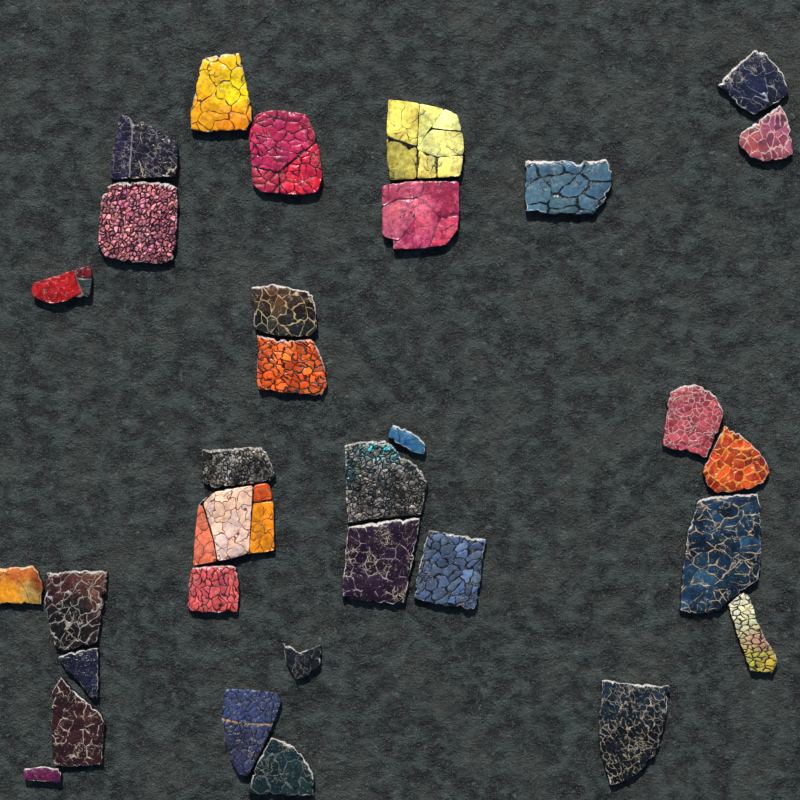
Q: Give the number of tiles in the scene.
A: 32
